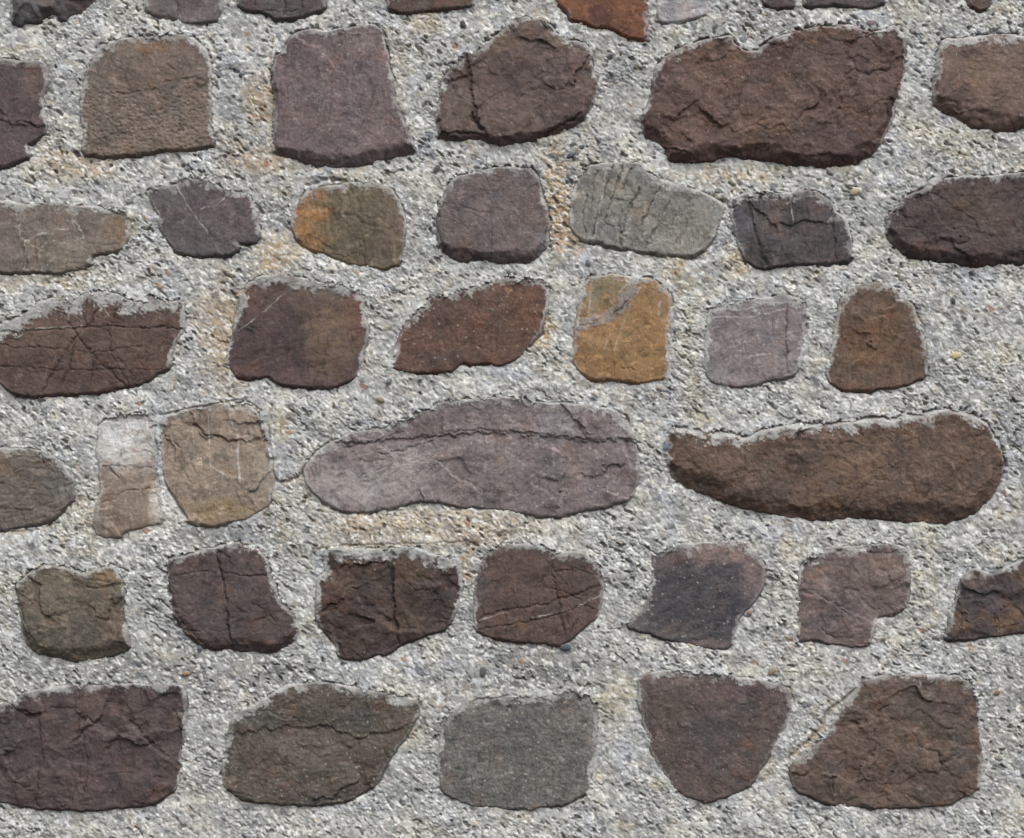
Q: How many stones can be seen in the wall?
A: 45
